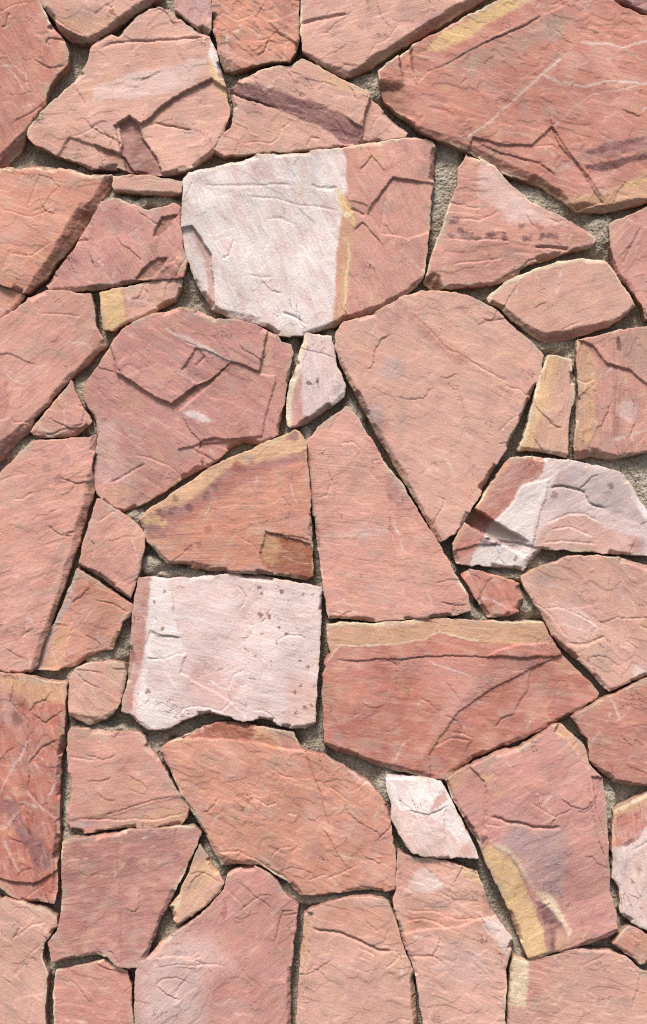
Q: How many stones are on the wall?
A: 52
